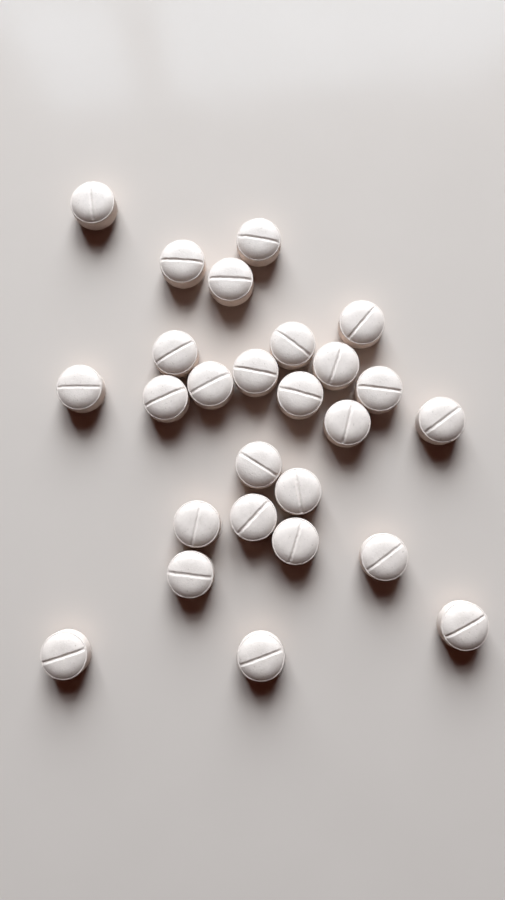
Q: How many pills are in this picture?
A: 26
